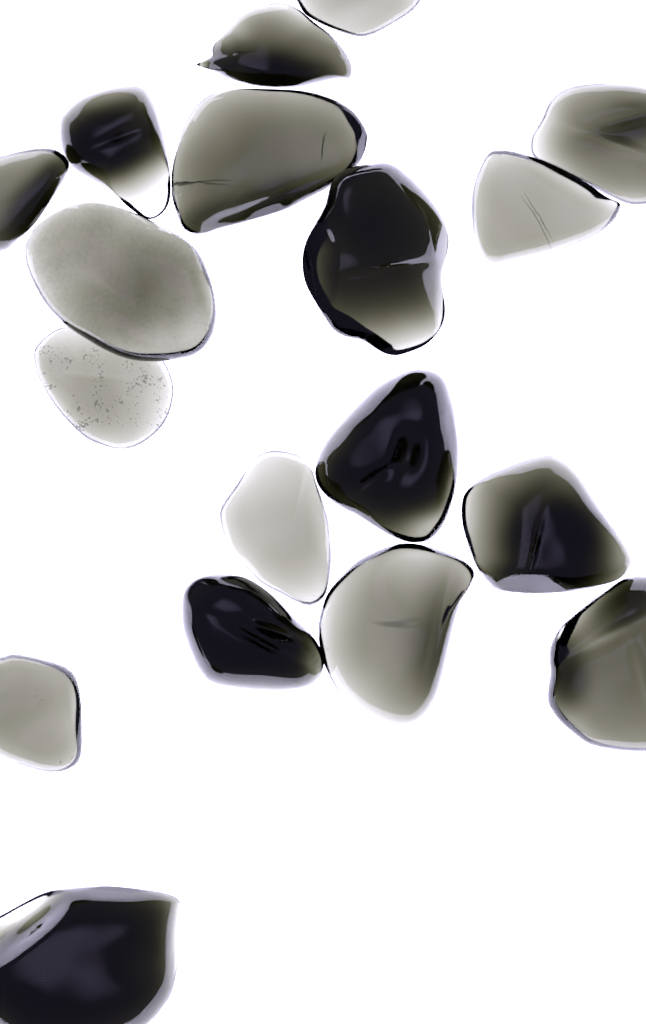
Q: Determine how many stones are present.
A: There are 18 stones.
